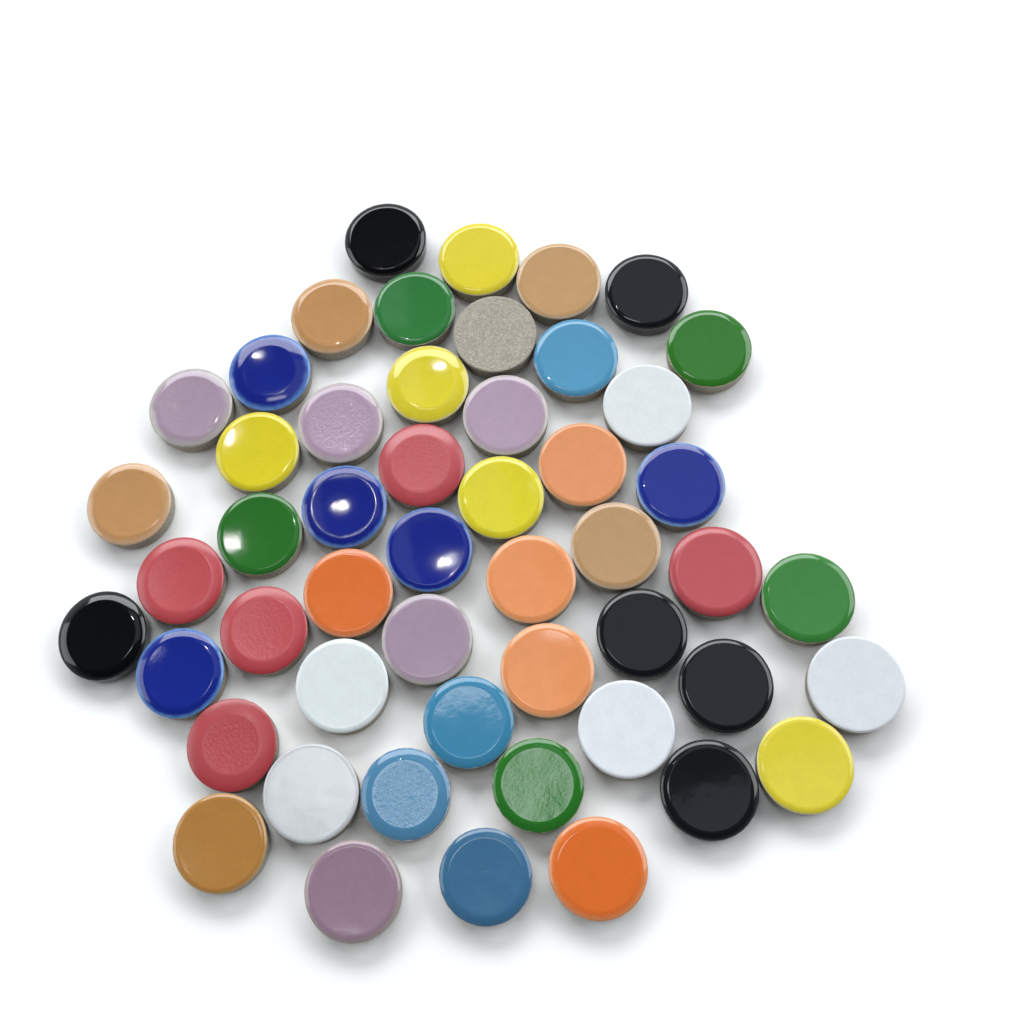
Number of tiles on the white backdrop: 51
